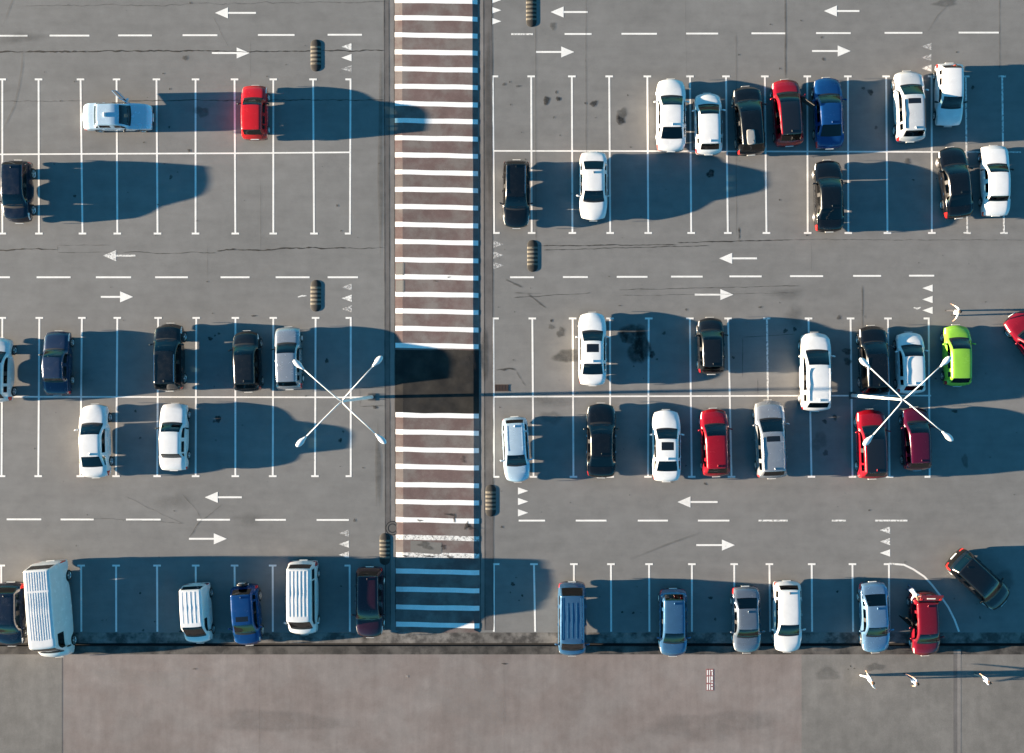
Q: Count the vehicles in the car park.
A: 49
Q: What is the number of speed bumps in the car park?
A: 6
